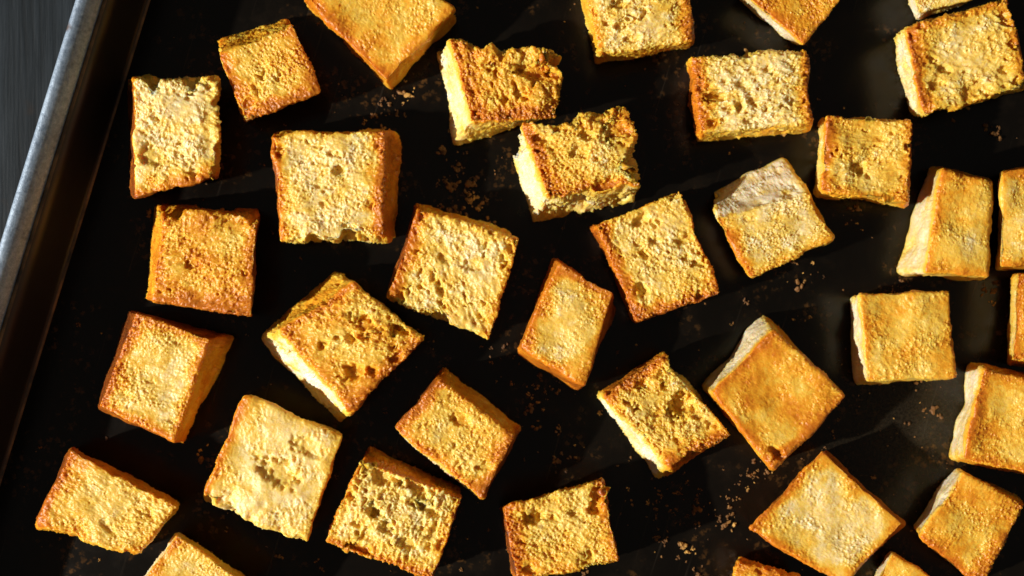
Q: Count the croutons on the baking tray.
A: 36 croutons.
